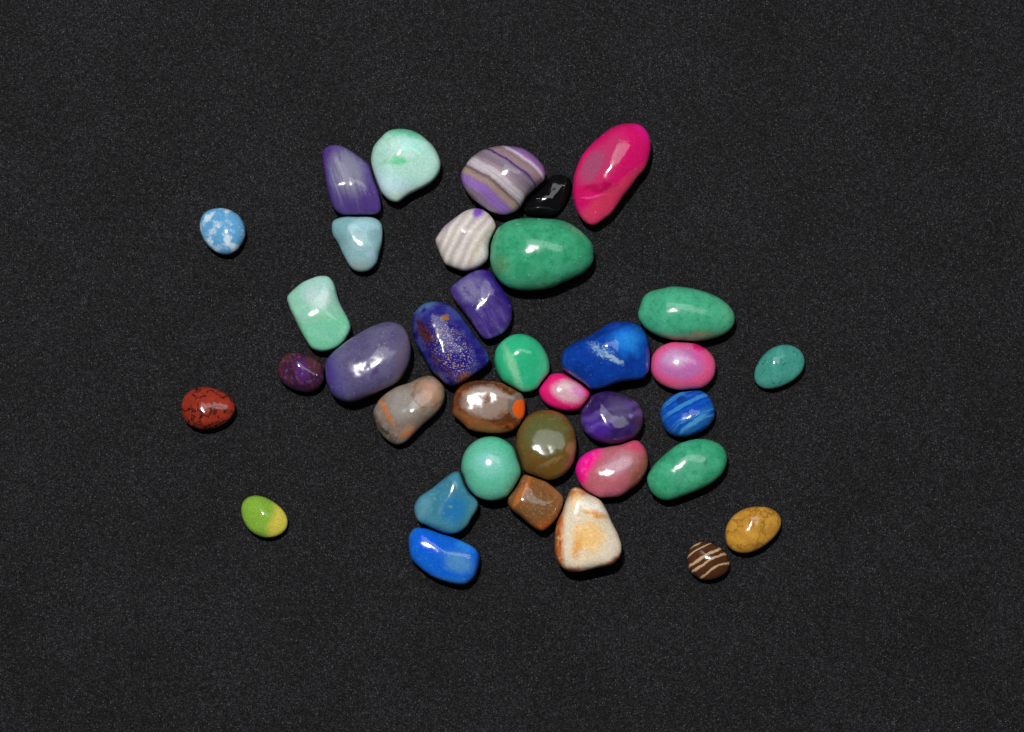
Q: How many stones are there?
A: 36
